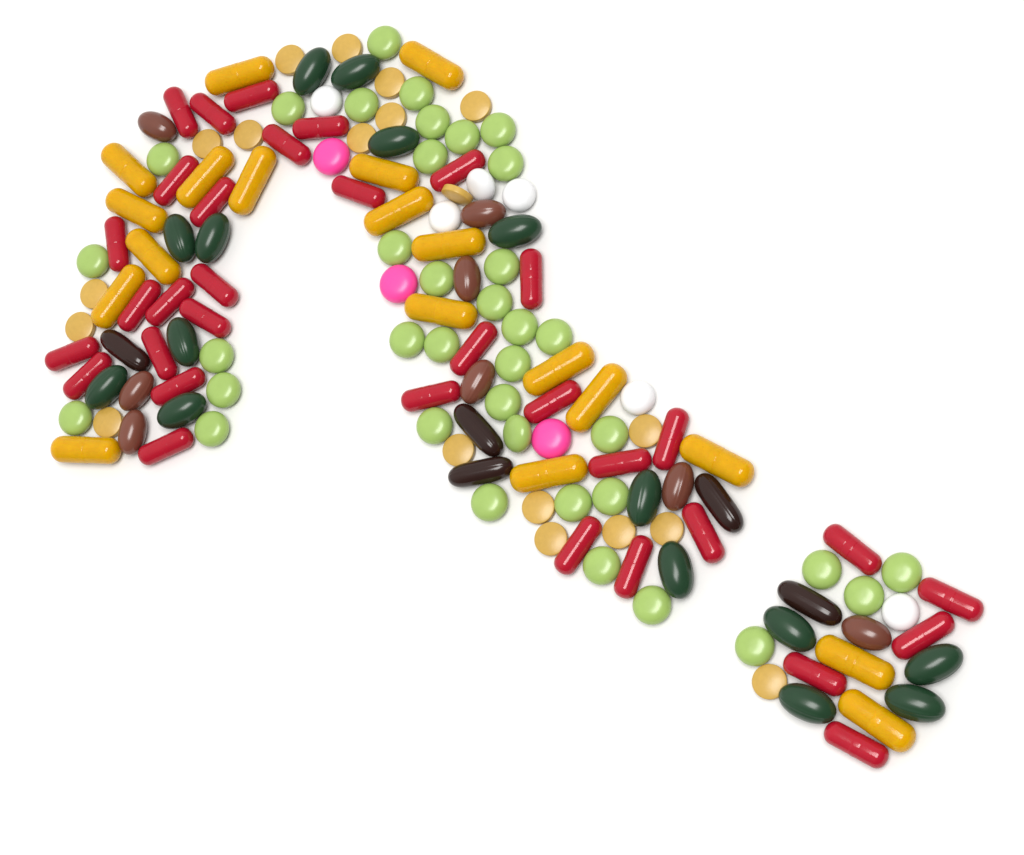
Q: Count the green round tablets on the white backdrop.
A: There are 37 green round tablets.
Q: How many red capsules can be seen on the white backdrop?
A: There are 33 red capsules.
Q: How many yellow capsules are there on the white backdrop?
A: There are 19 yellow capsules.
